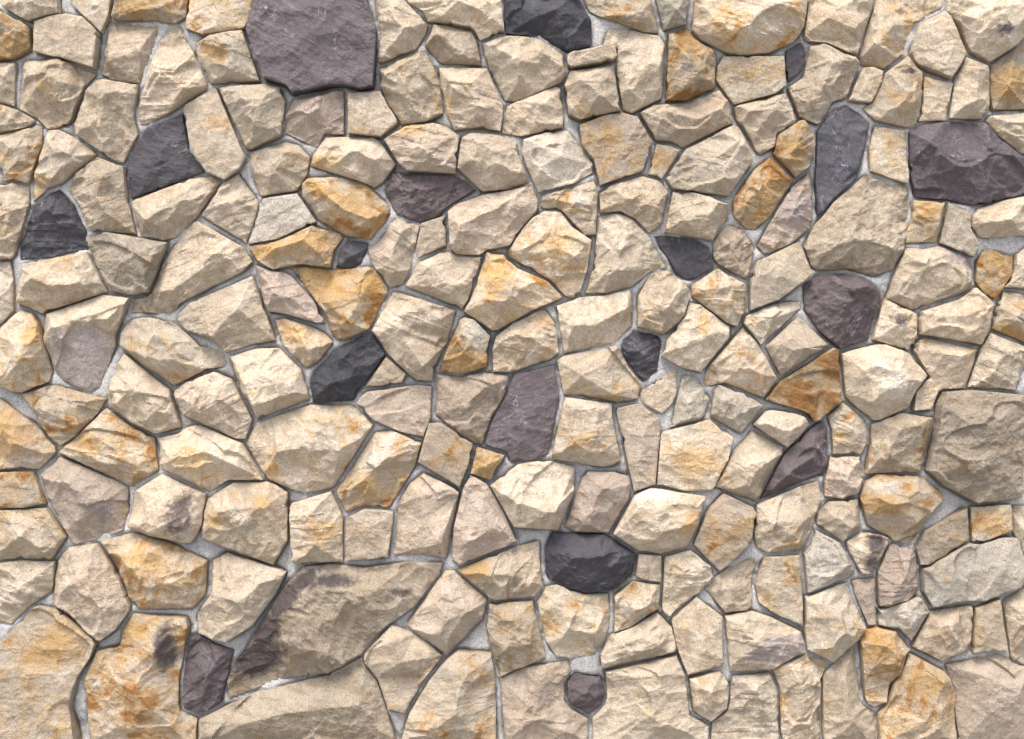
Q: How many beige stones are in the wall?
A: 200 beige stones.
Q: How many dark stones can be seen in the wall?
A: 18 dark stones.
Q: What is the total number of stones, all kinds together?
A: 218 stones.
